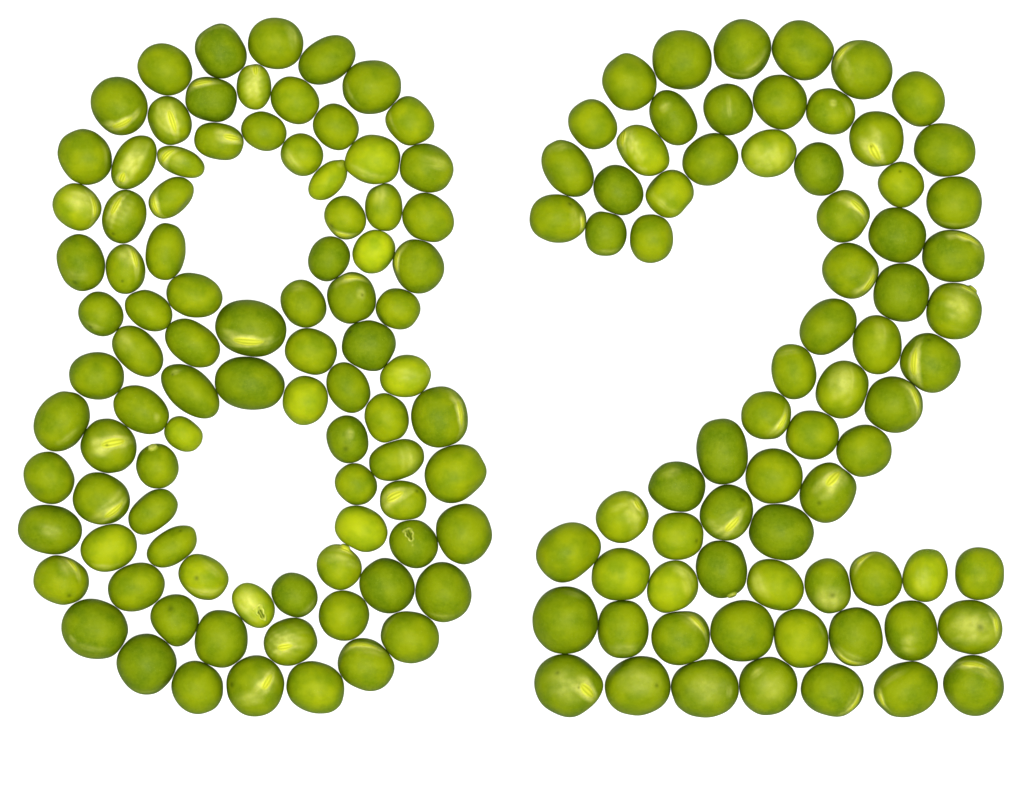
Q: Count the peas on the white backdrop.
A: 162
